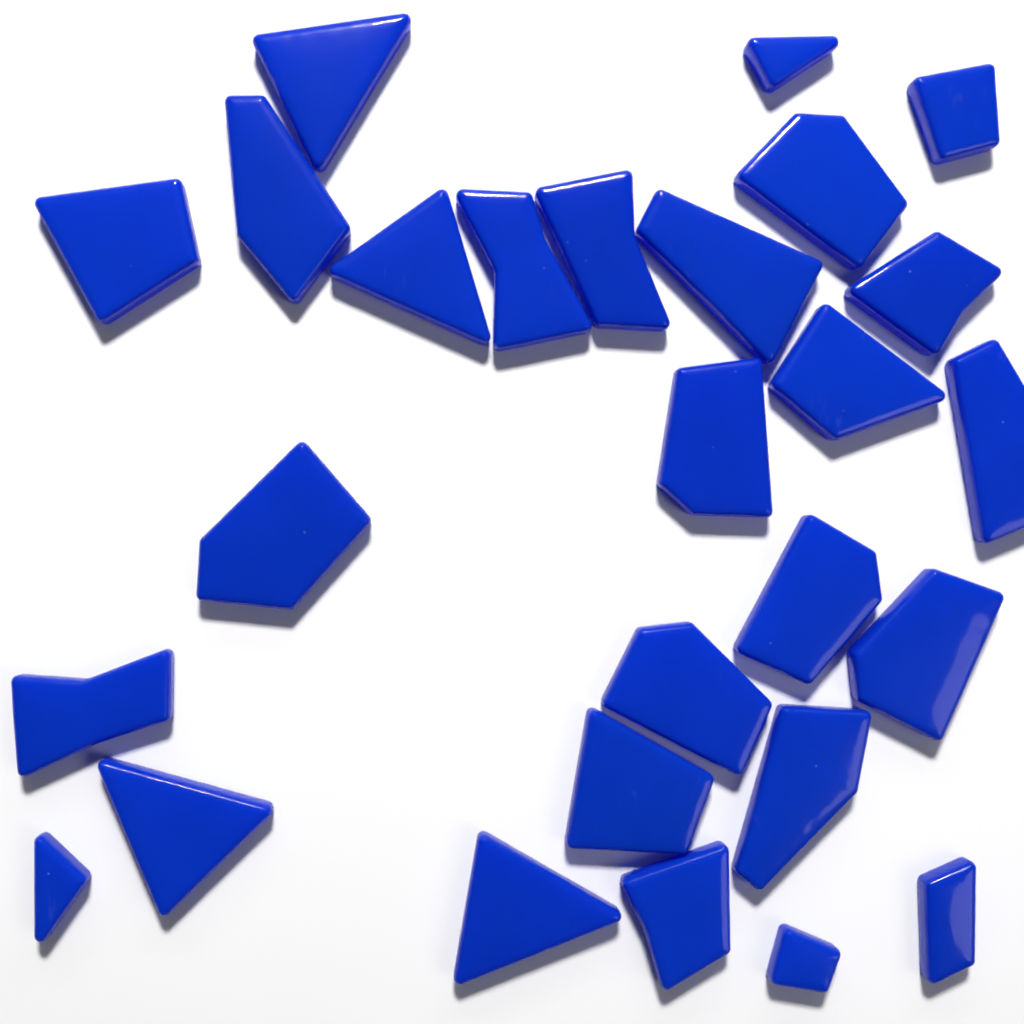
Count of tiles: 27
